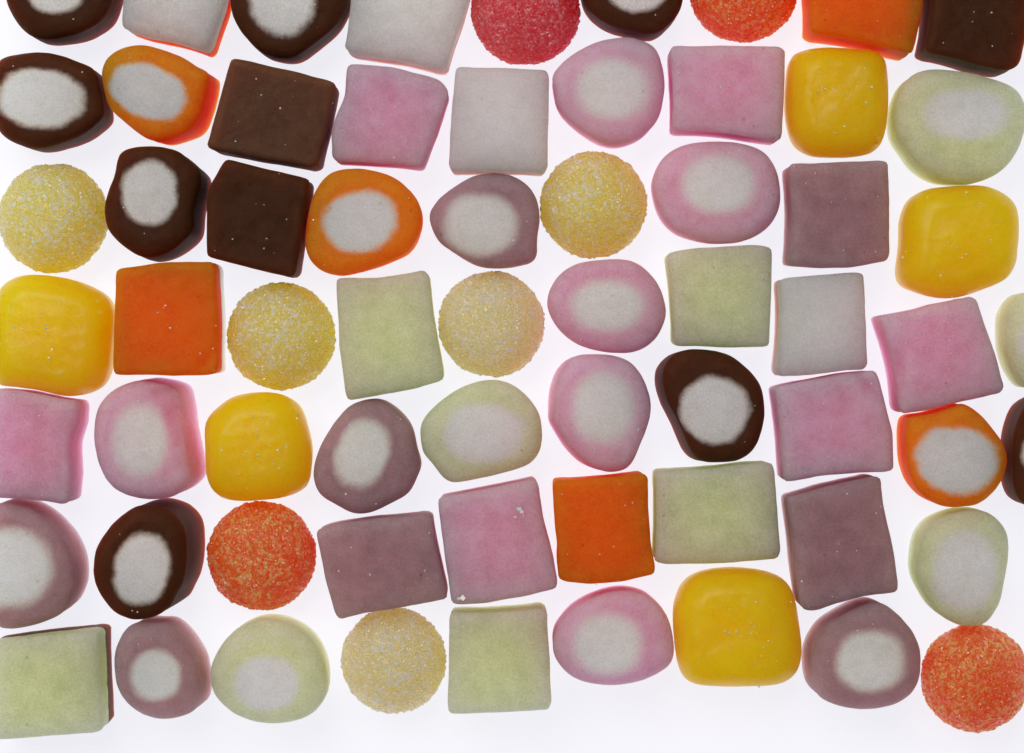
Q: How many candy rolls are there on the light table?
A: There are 27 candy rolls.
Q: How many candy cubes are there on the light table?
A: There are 24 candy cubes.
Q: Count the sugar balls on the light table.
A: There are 9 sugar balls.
